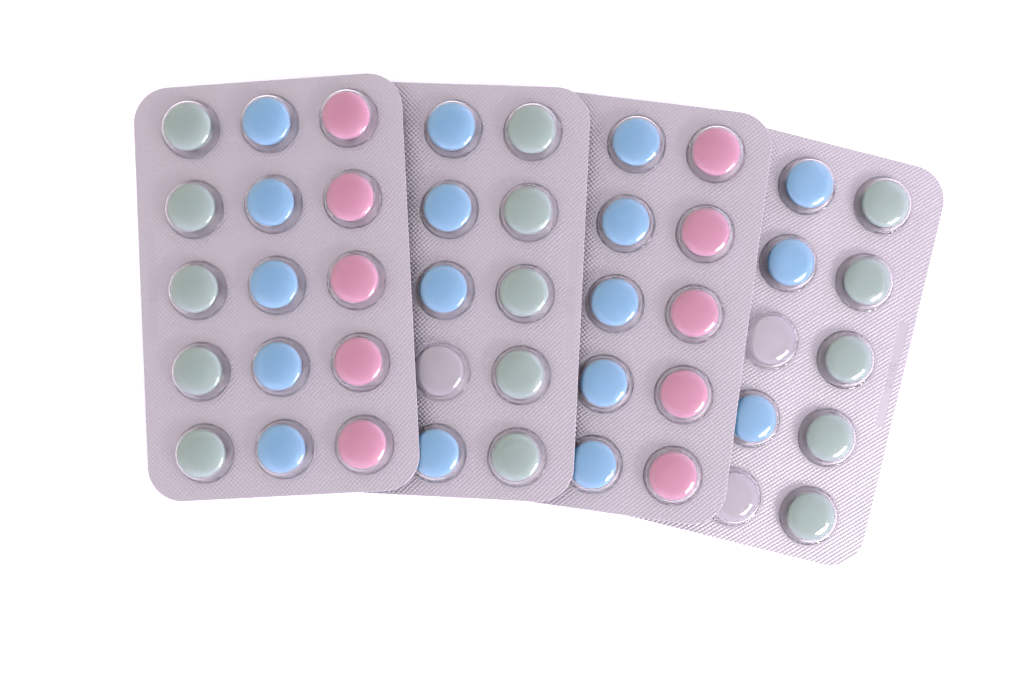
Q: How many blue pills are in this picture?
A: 17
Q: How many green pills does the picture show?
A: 15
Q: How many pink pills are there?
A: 10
